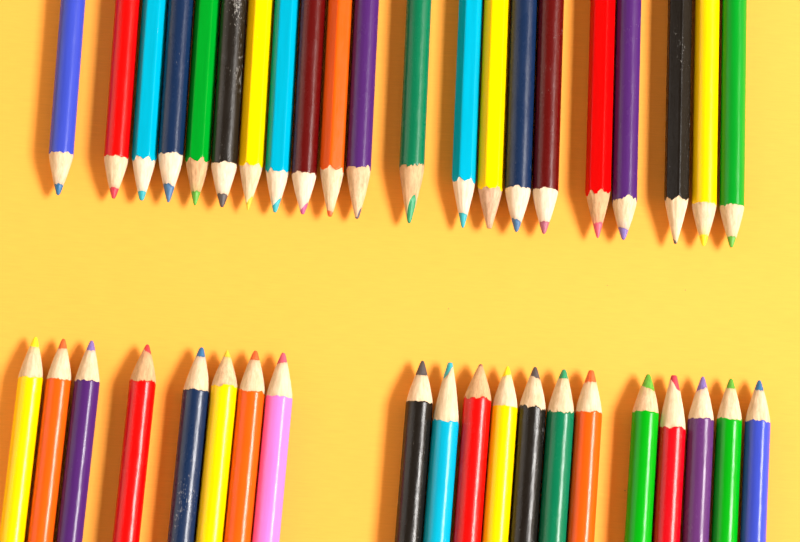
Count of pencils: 41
